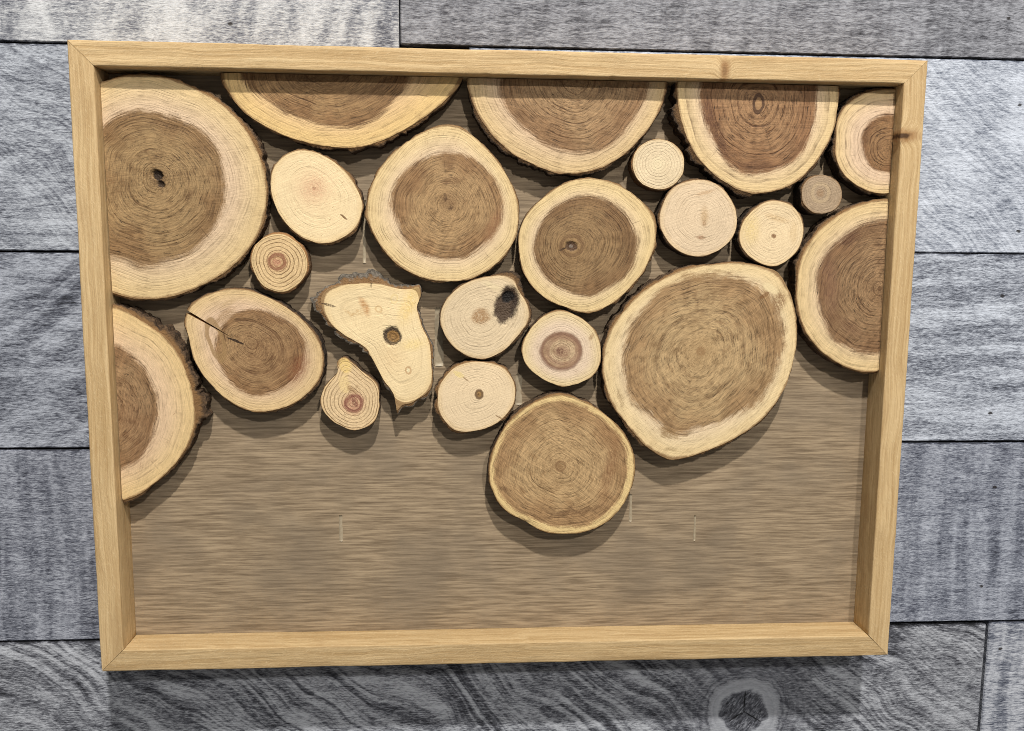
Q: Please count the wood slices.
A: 23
